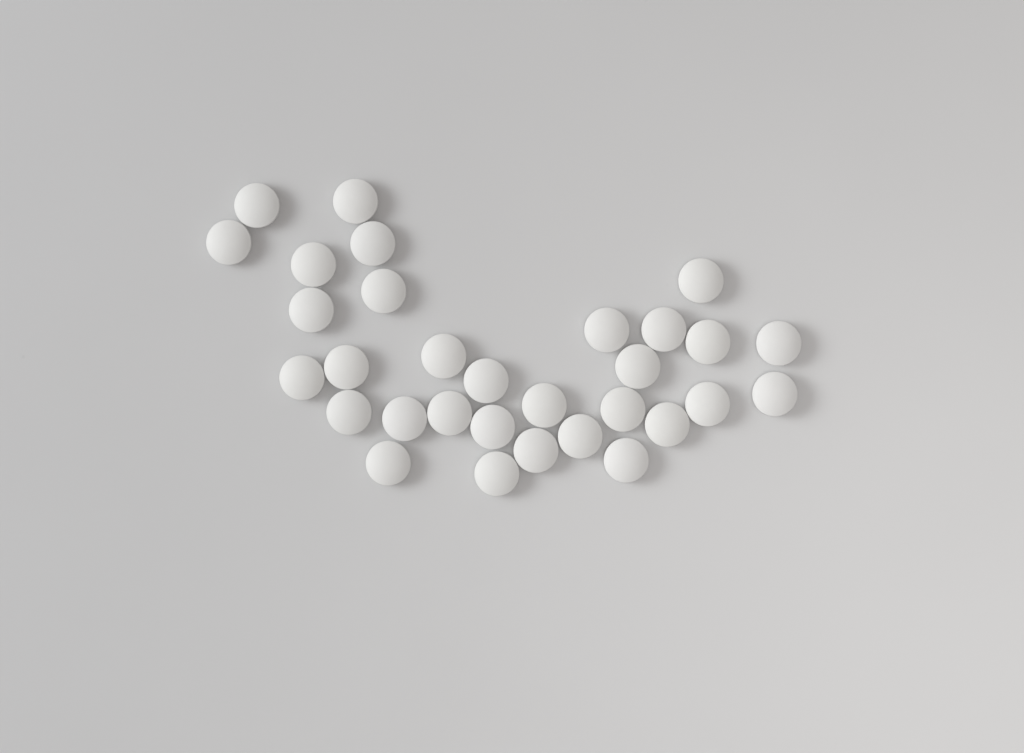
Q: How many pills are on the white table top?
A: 31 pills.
